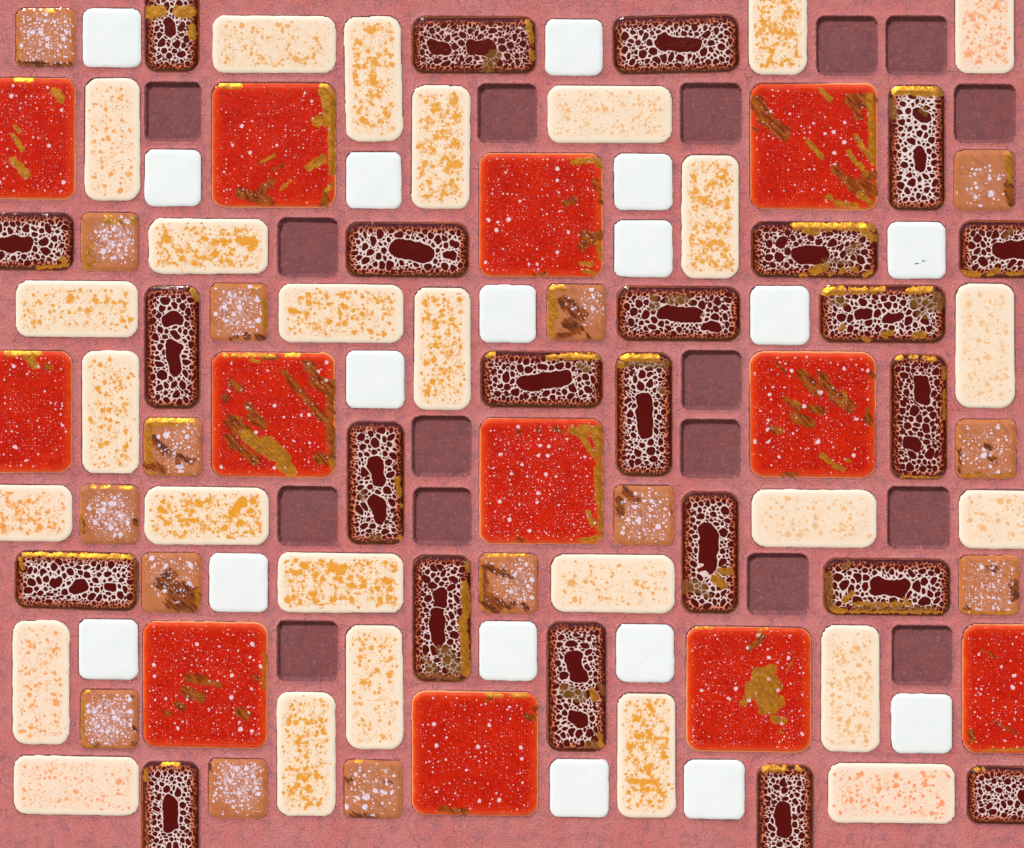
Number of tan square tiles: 15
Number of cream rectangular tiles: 27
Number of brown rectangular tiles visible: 23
